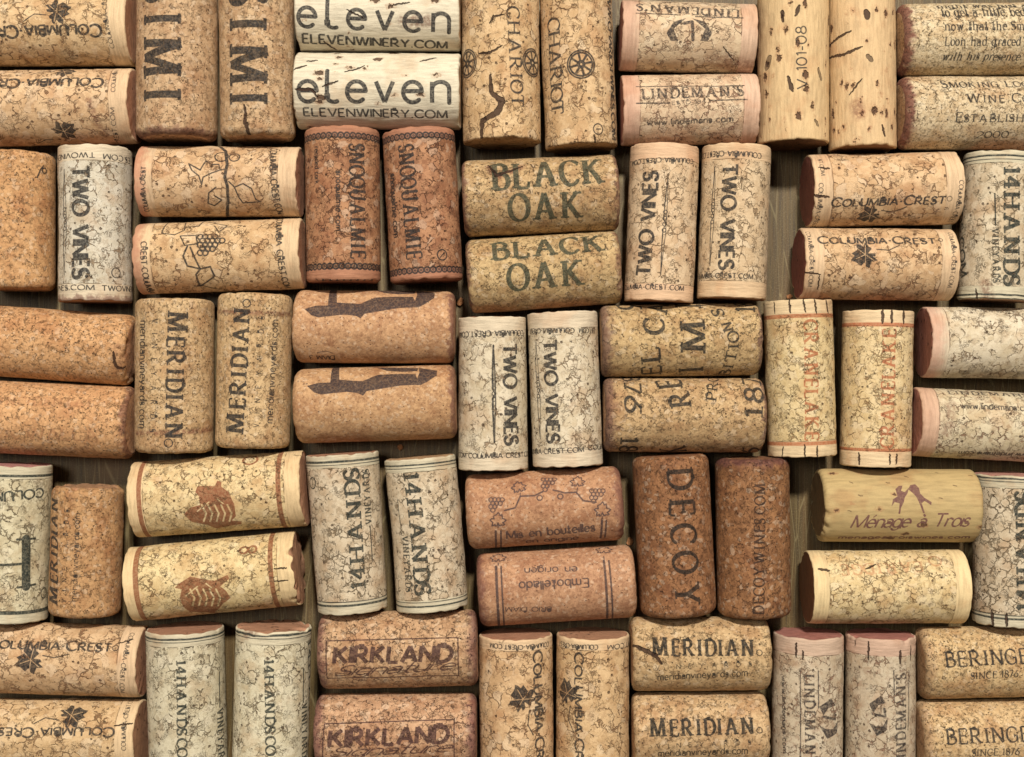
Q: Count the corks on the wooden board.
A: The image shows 68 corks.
